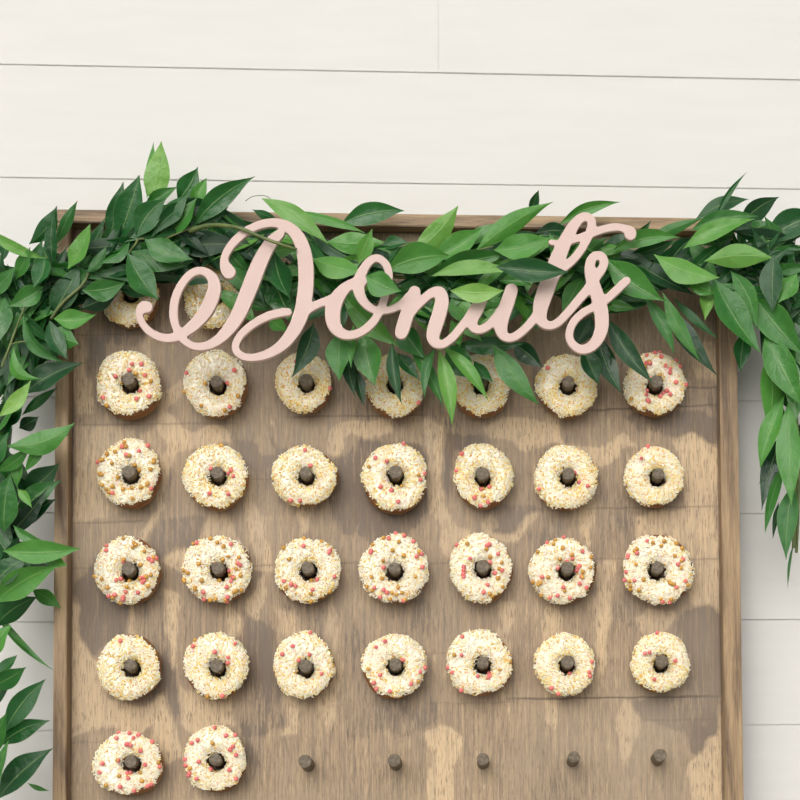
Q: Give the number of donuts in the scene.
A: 32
